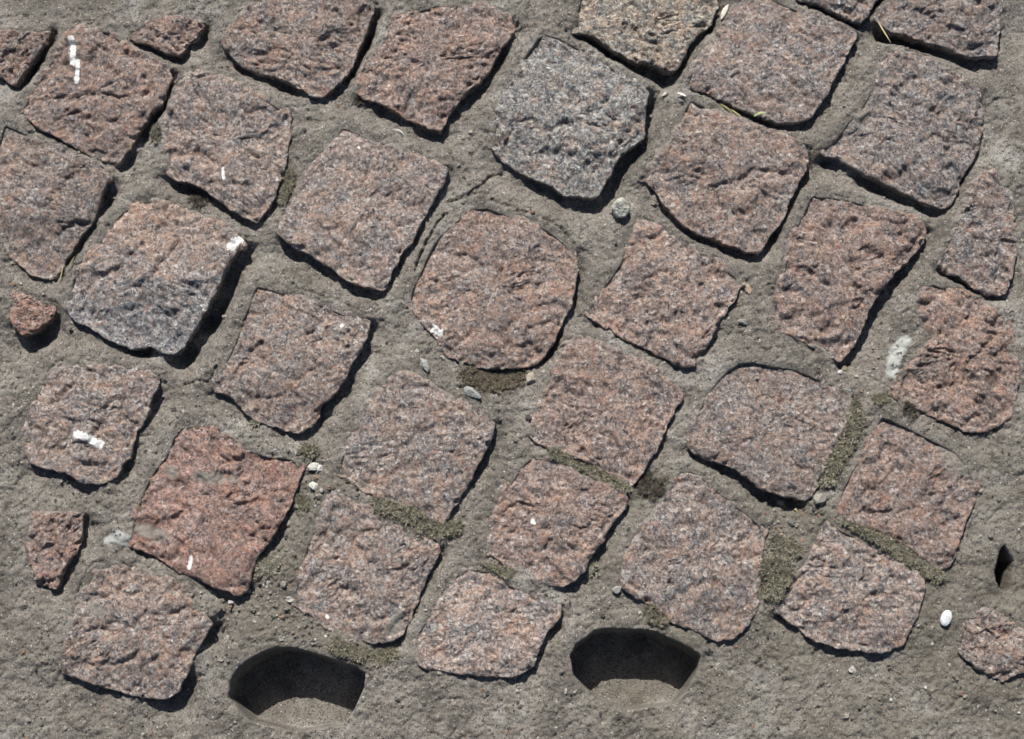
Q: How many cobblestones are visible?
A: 37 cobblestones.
